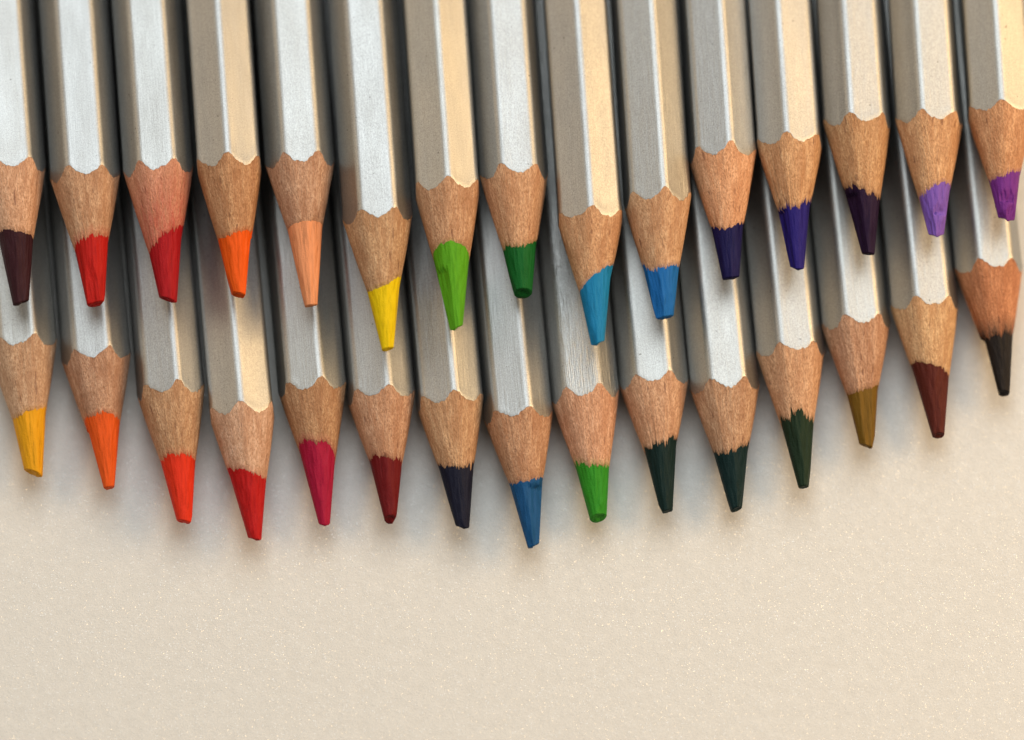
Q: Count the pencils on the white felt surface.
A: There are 30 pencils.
